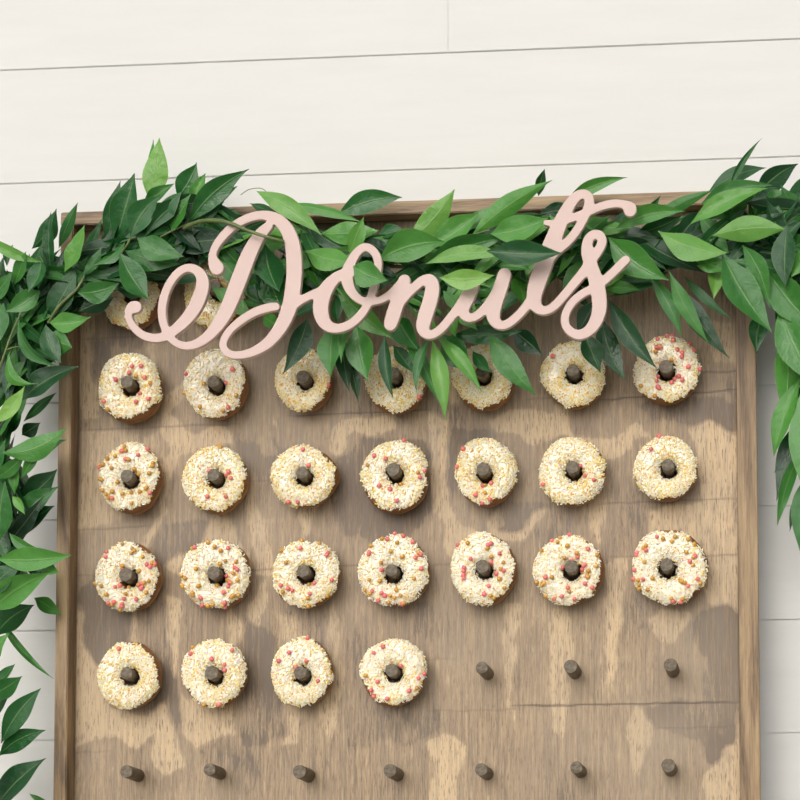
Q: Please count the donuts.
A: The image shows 27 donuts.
